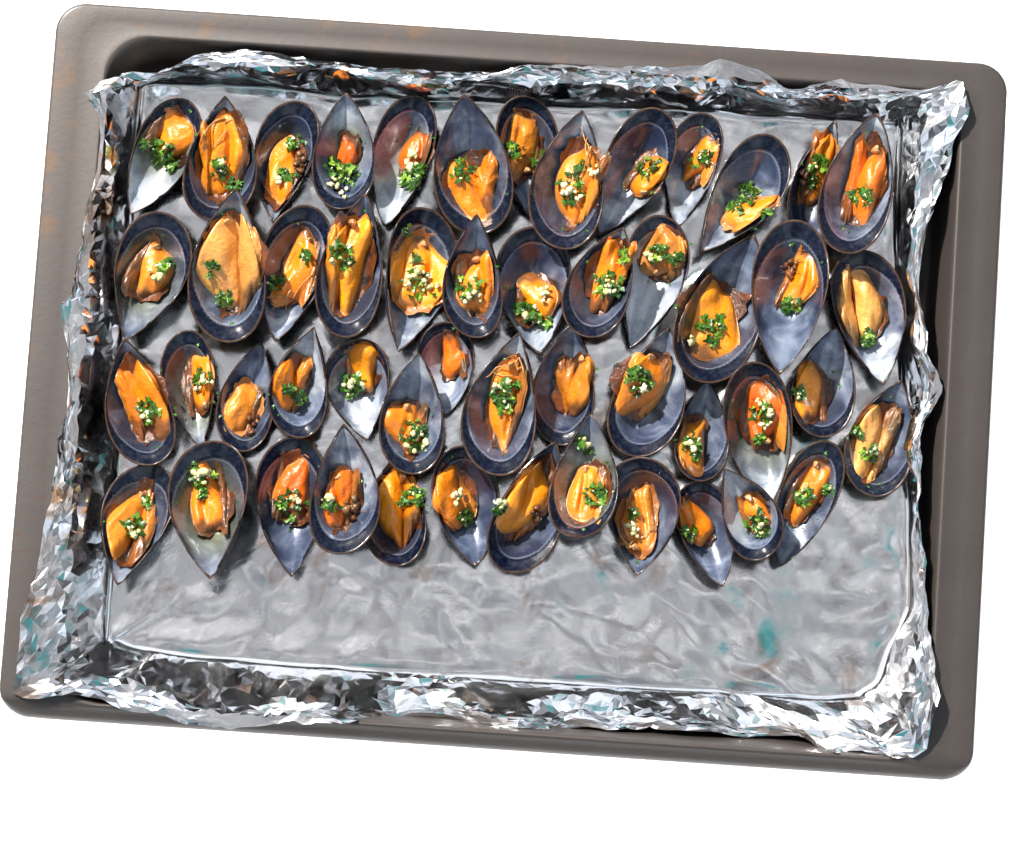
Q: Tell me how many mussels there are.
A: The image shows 51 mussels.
